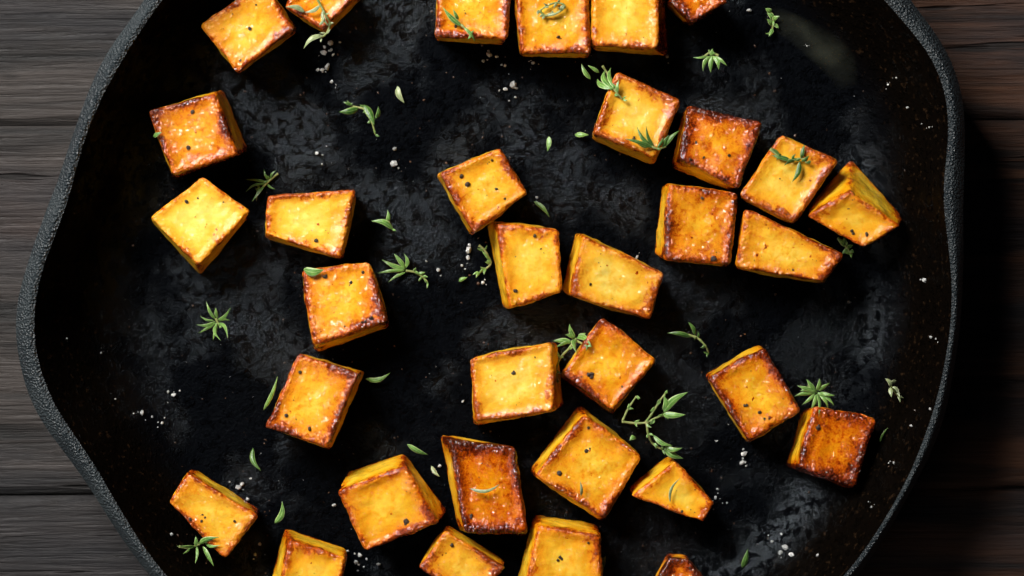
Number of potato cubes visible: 33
